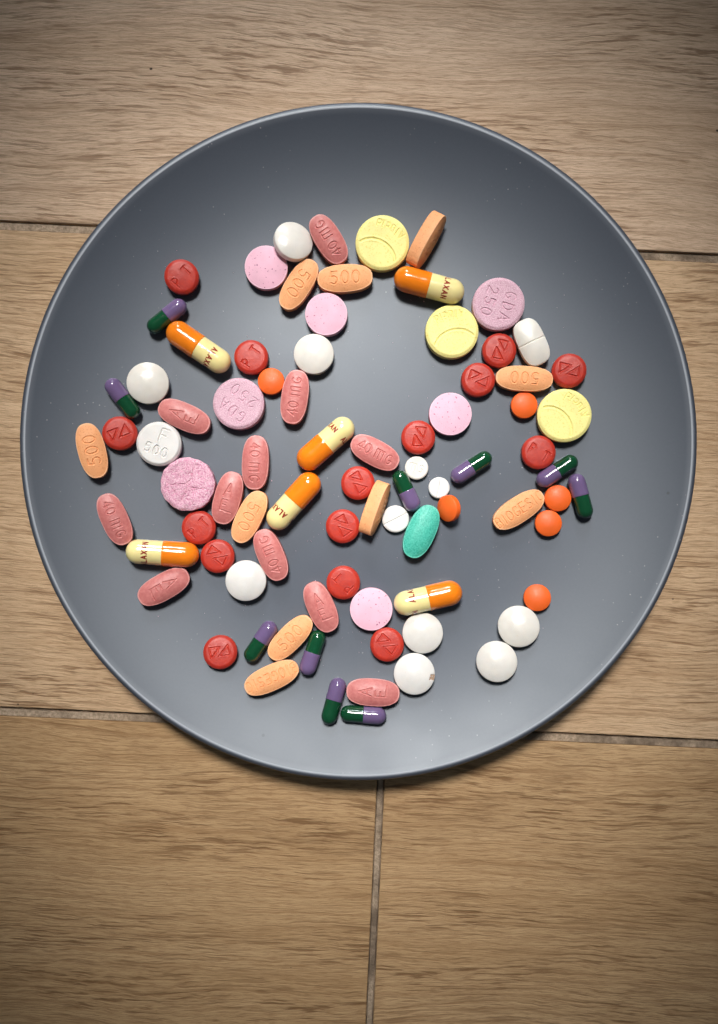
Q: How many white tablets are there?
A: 13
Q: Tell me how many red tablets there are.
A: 15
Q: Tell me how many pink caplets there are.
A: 11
